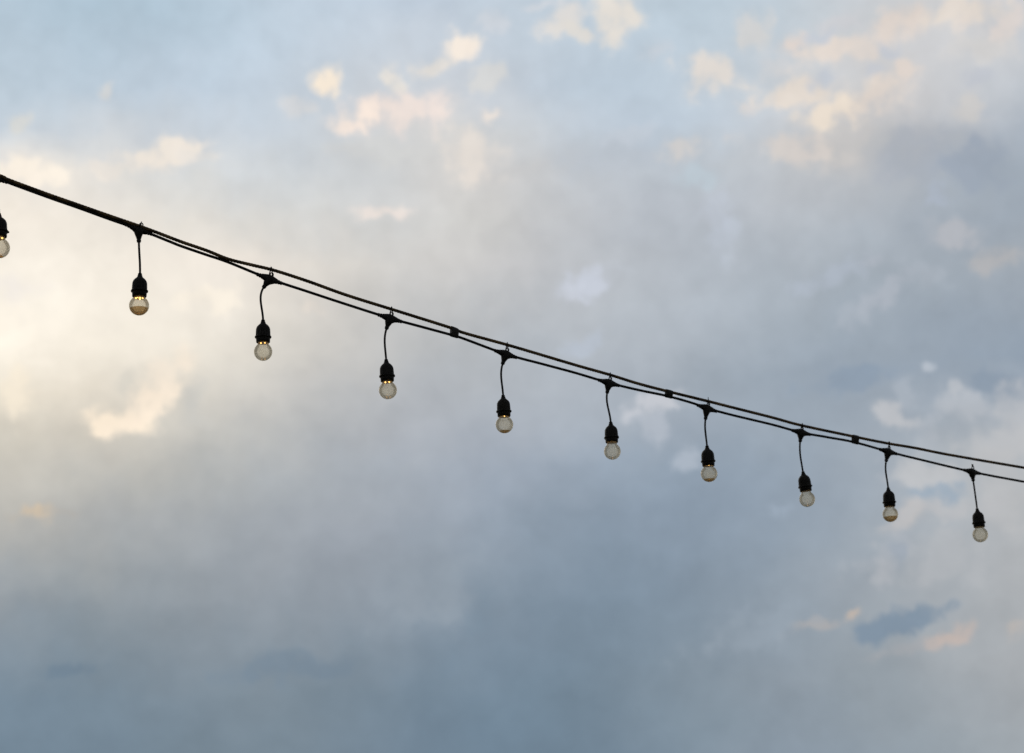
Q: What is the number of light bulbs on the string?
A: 10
